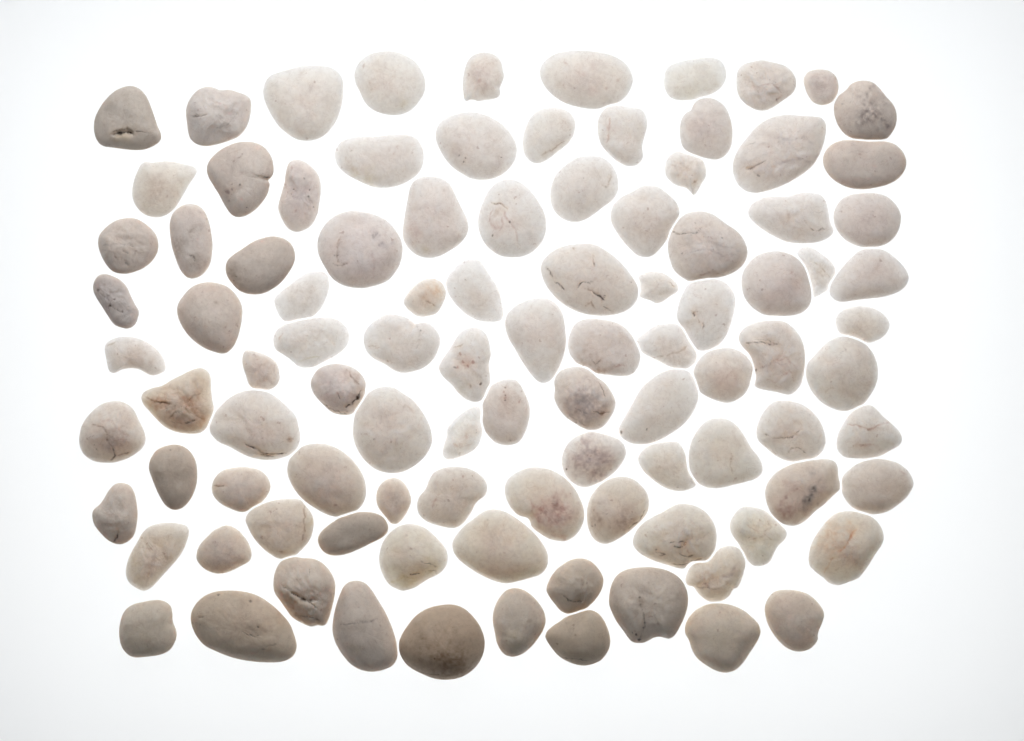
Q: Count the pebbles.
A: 100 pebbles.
